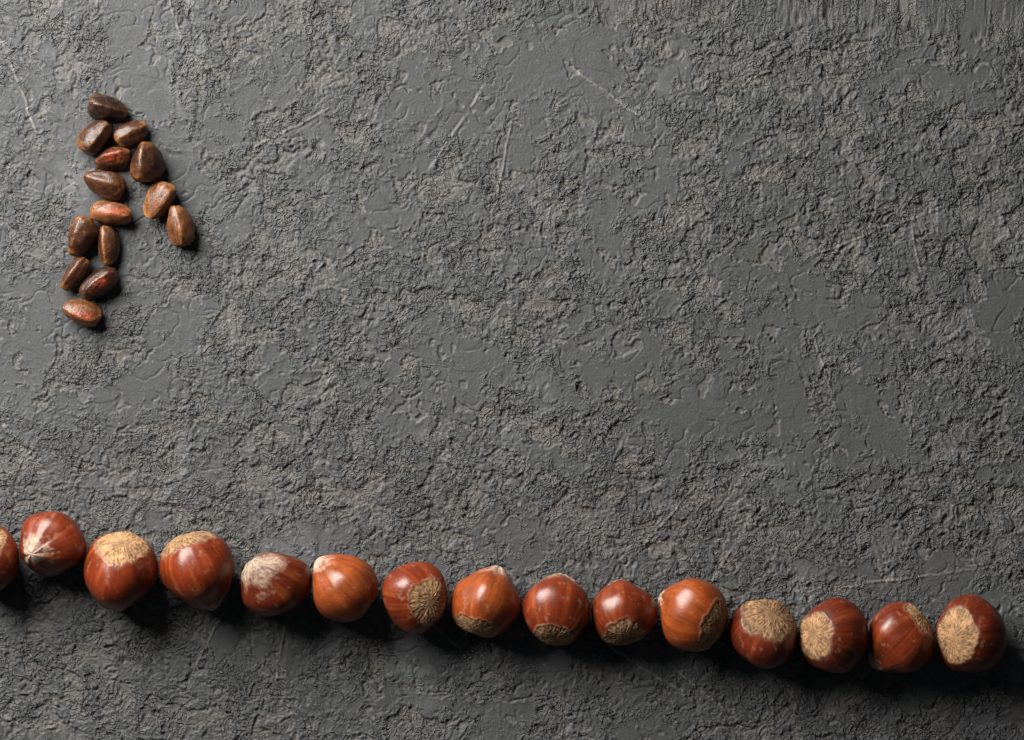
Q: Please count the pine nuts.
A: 14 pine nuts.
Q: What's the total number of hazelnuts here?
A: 15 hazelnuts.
